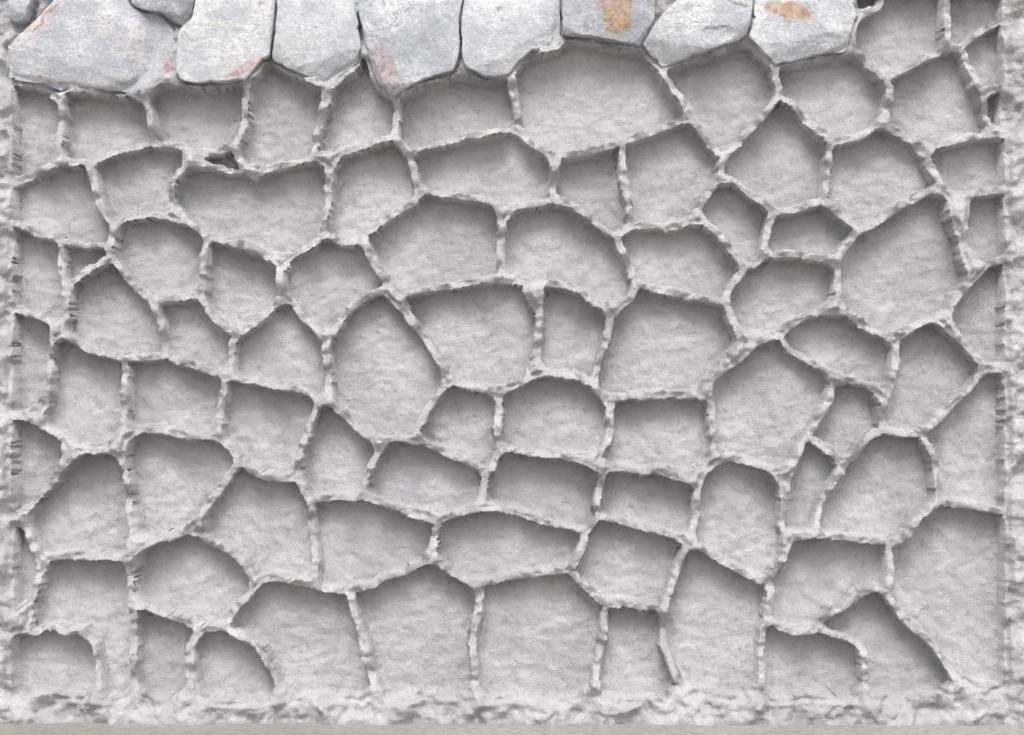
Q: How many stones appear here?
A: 10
